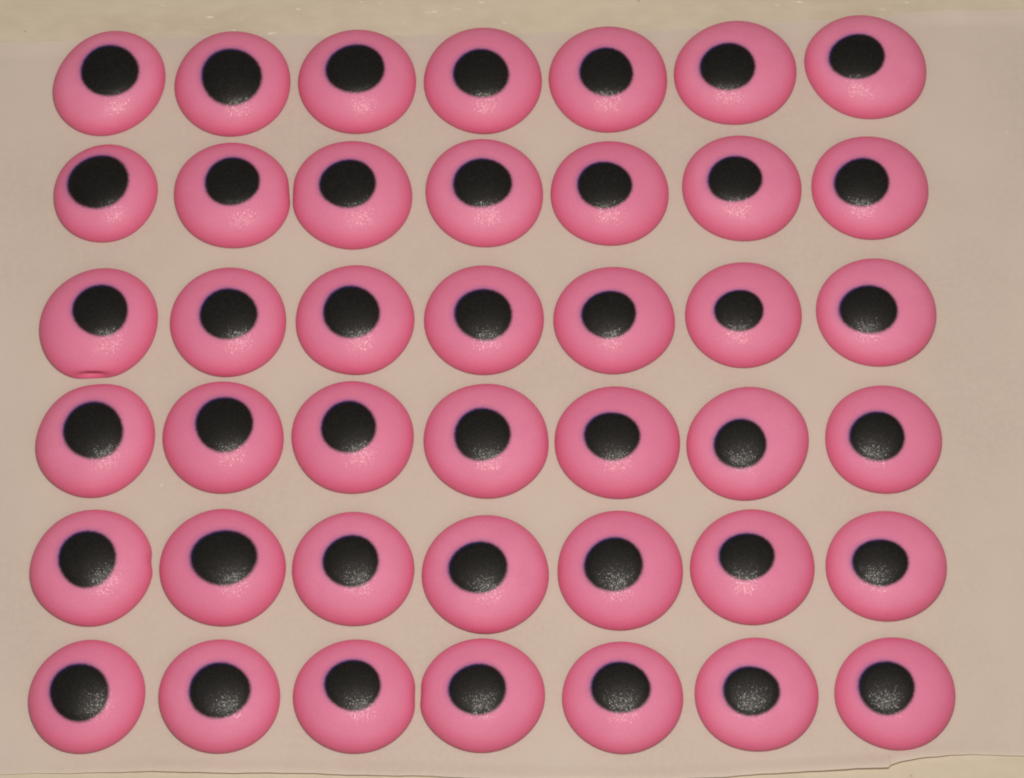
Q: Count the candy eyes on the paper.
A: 42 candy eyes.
